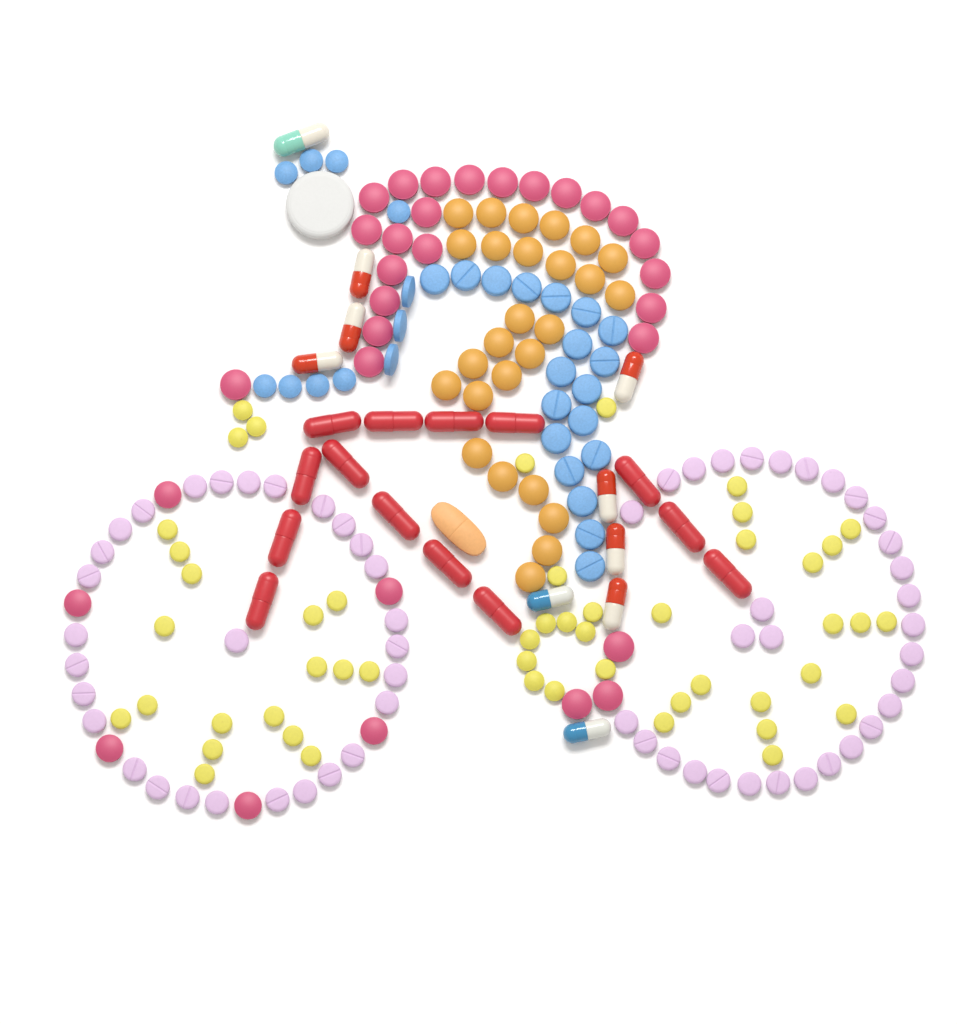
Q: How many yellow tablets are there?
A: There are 50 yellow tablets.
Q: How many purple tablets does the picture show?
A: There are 60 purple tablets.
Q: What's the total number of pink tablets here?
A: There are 31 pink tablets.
